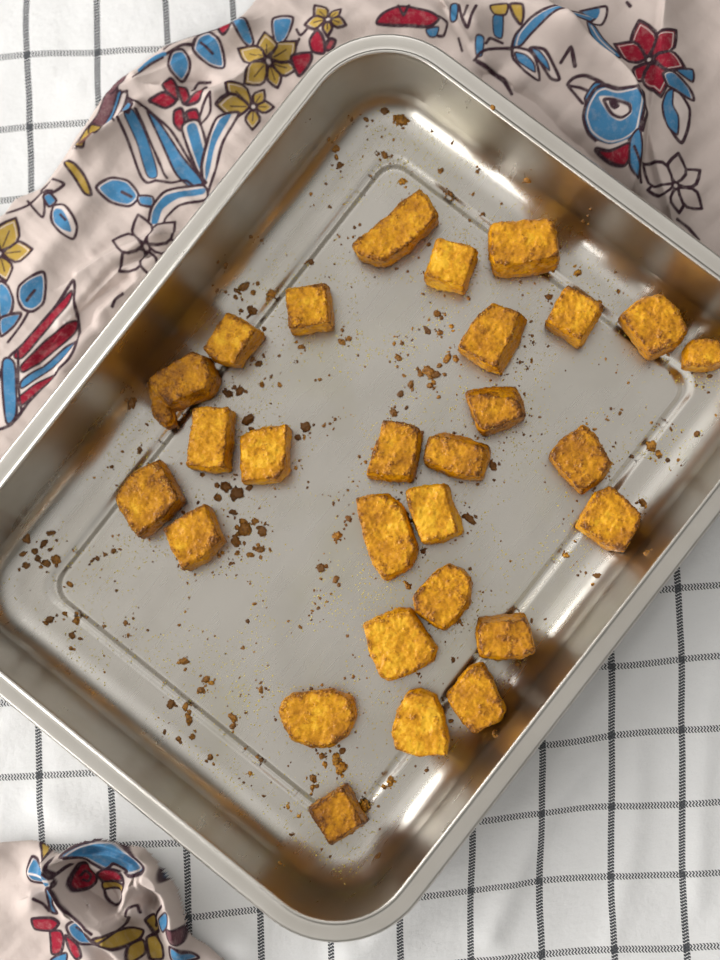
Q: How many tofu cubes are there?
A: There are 28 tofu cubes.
